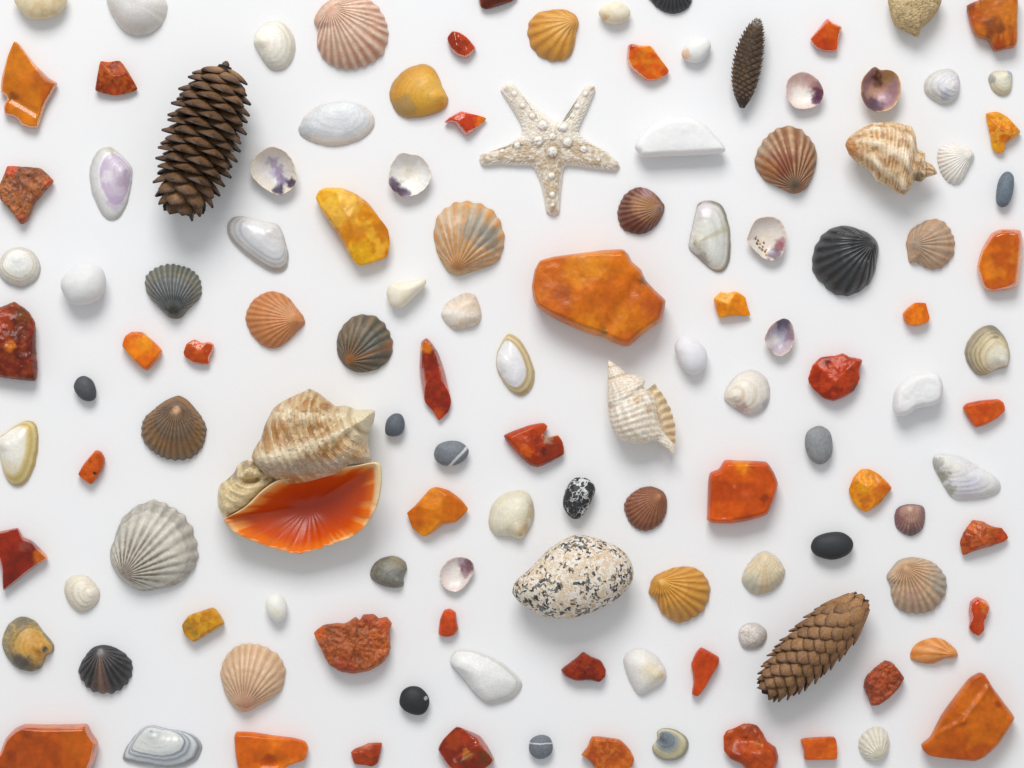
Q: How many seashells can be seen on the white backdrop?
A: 58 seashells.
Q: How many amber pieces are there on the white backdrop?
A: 43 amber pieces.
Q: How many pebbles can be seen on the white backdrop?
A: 20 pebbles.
